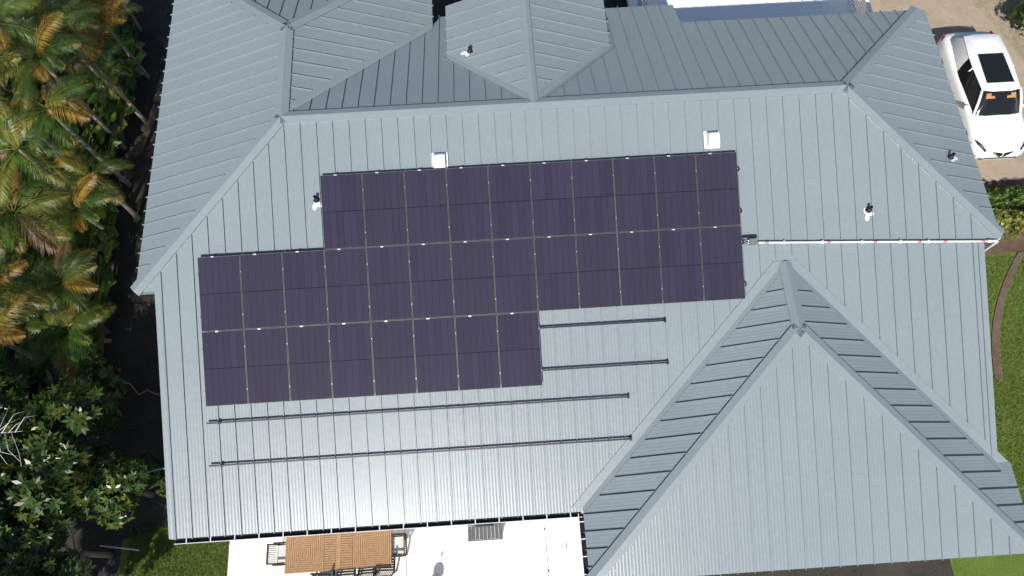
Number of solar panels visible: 31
